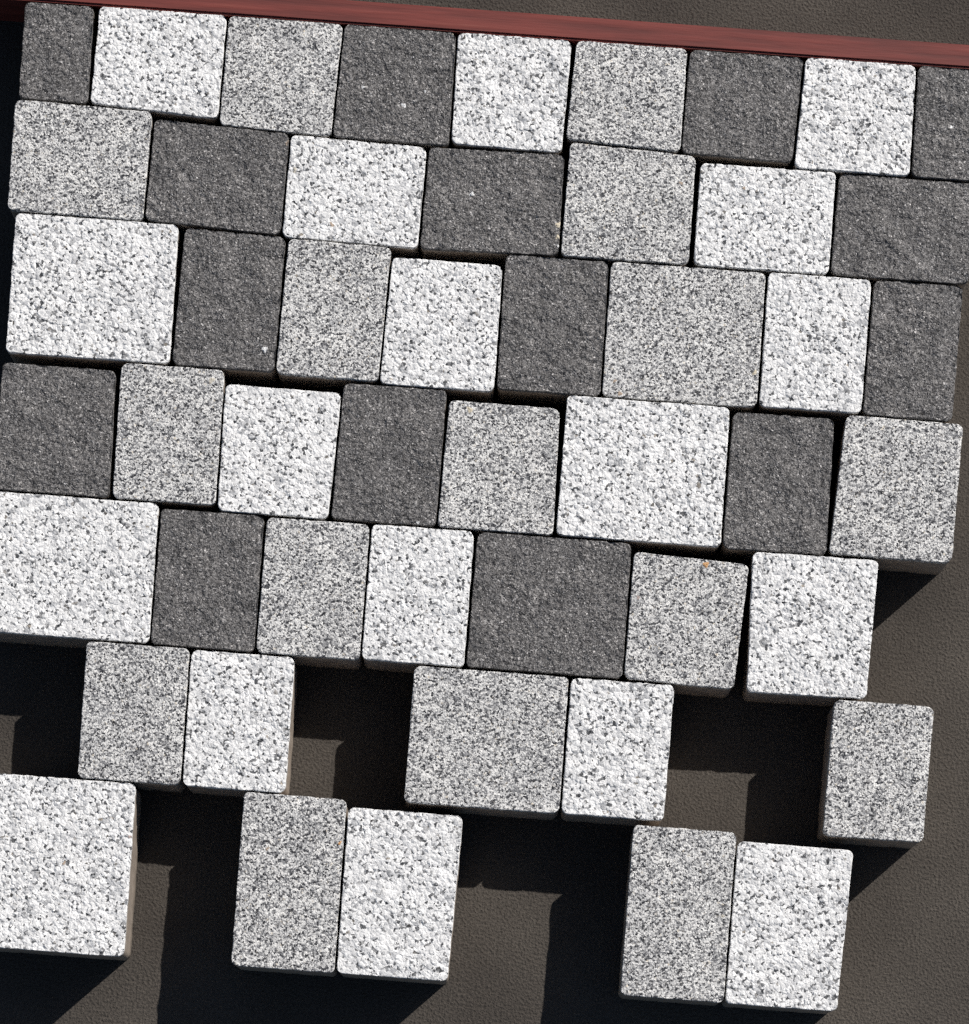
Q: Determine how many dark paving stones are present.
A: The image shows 15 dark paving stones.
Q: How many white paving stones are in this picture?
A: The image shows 18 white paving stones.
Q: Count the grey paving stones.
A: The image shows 16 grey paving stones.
